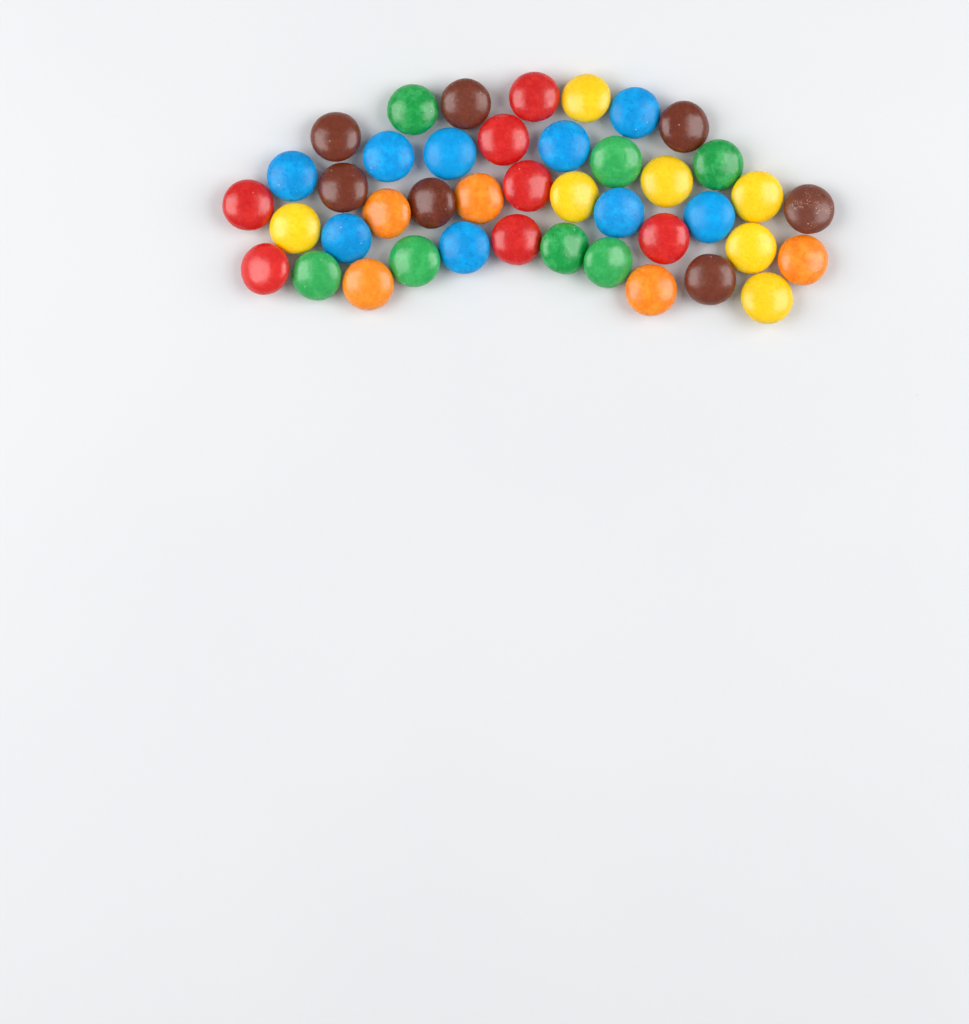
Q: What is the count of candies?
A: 42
